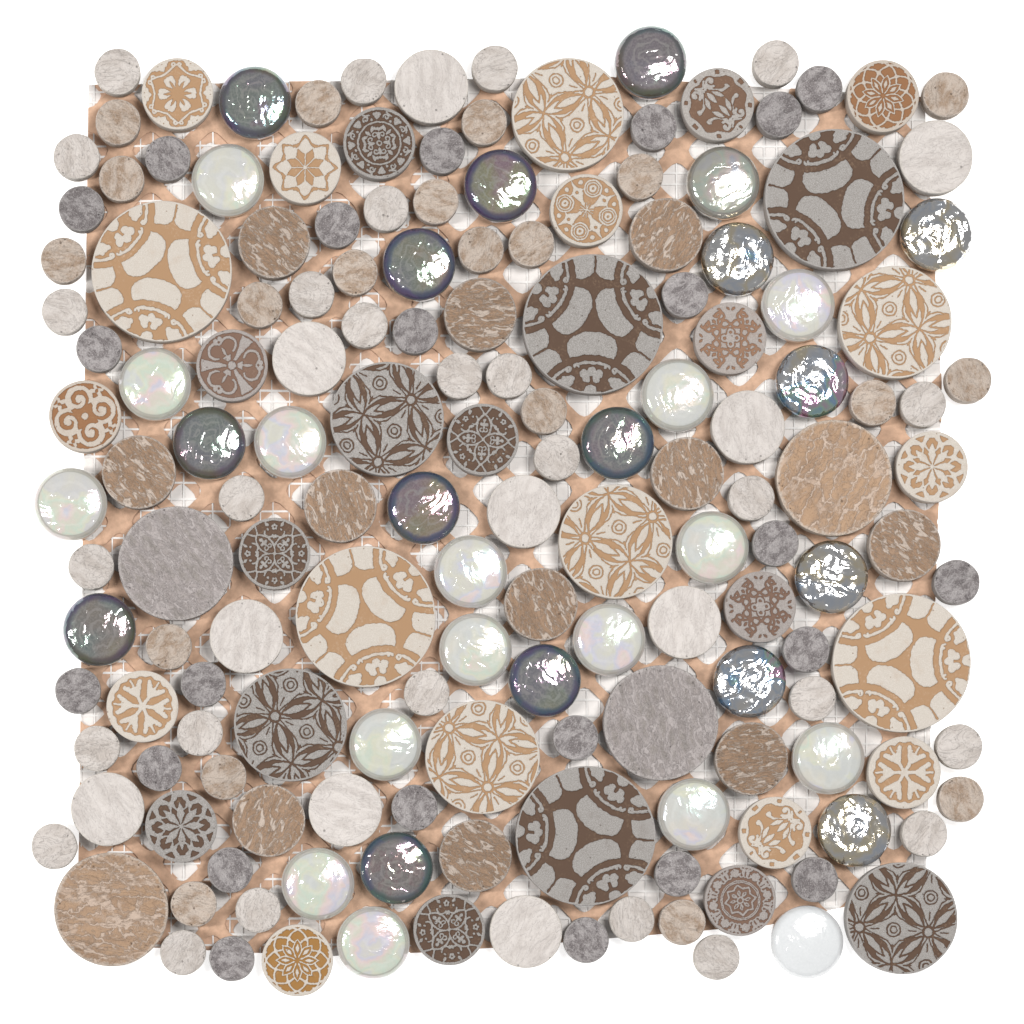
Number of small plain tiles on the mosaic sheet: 70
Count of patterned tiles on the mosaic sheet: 33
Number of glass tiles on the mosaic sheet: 33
